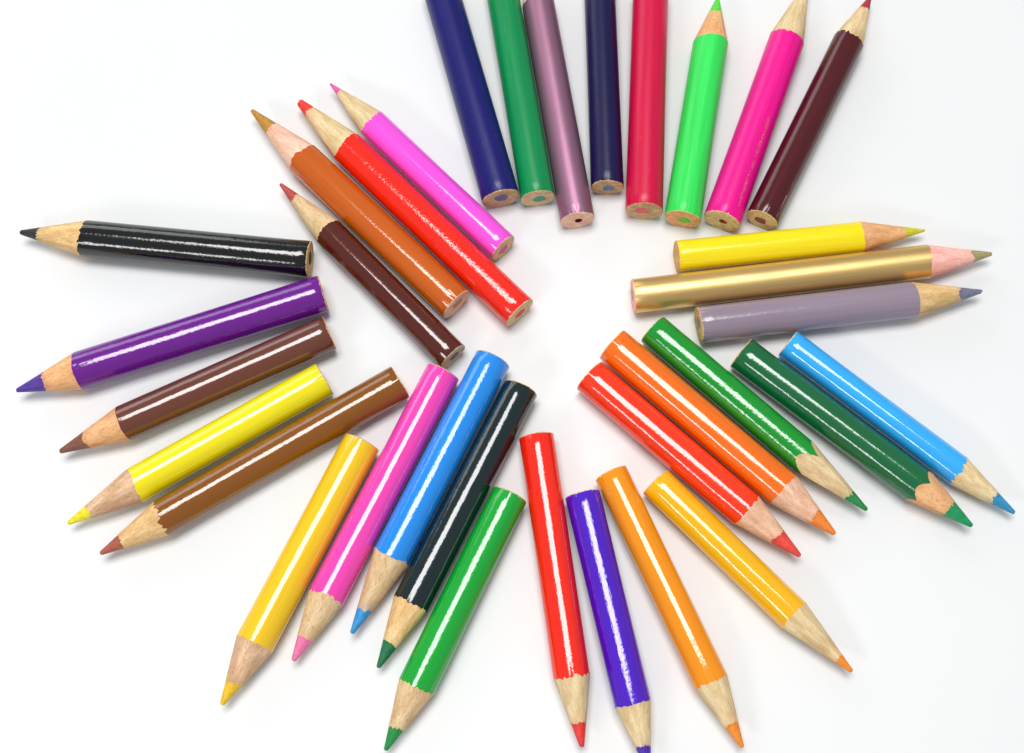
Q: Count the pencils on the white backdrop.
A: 34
